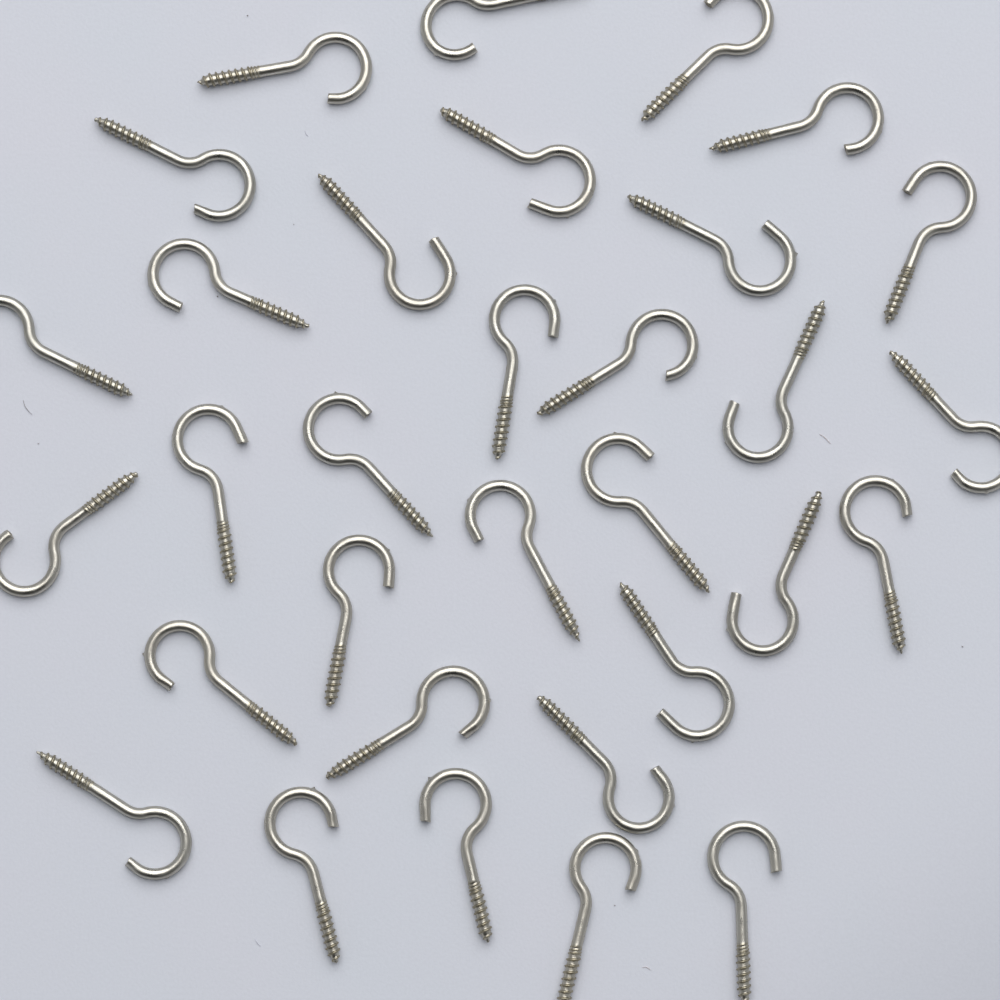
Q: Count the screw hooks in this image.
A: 32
